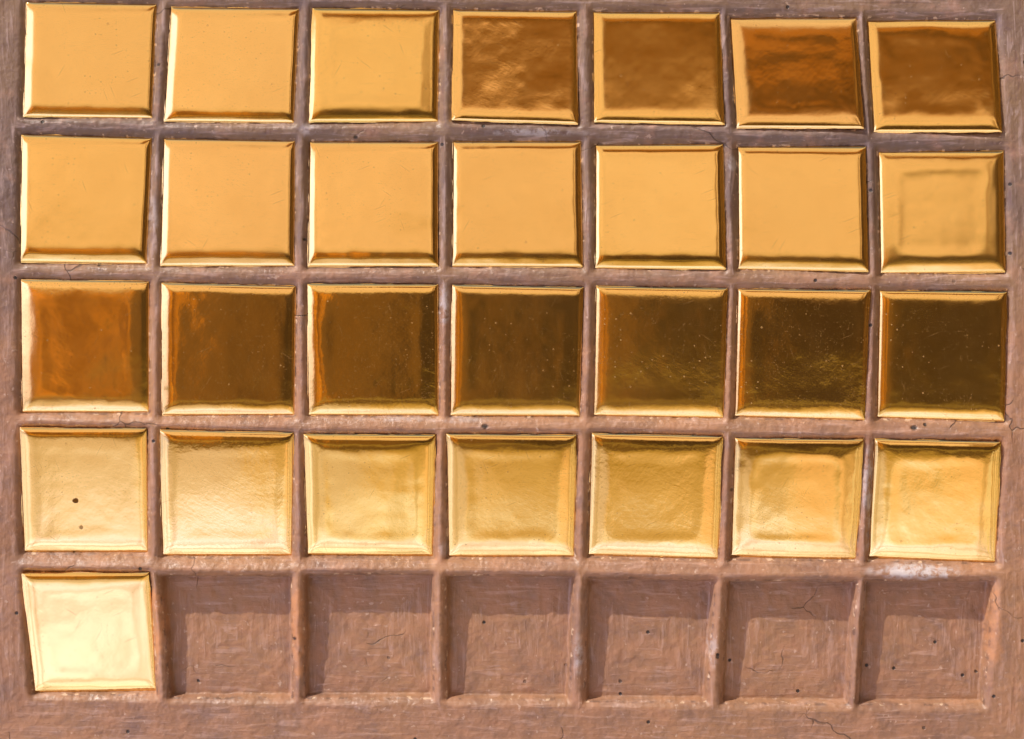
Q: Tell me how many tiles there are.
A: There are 29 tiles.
